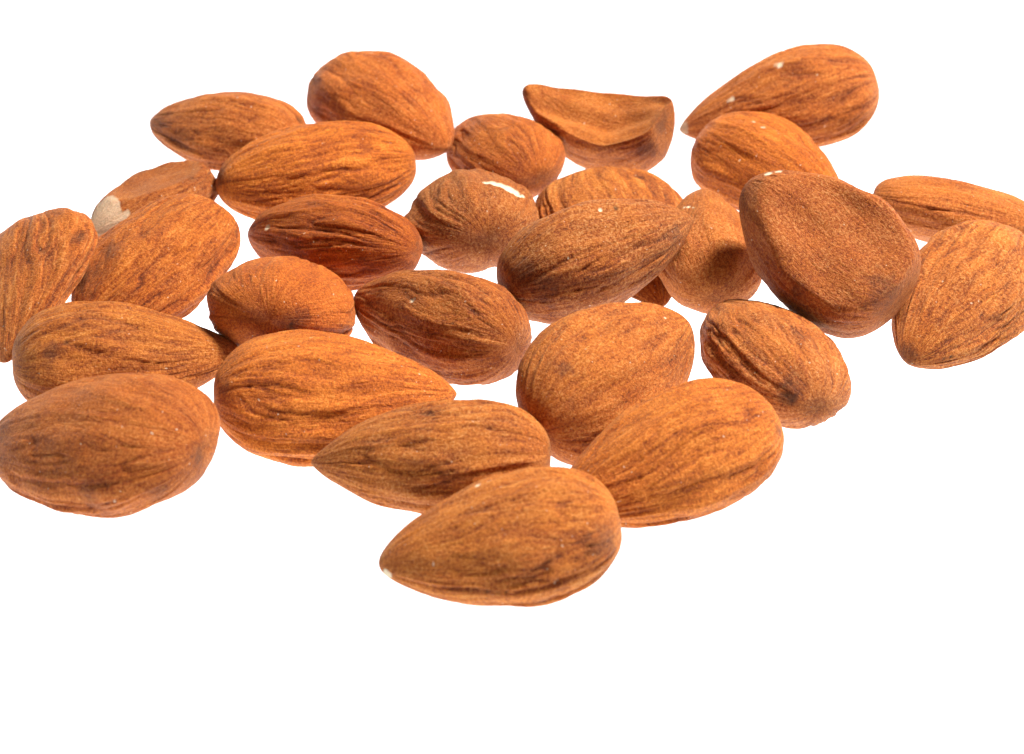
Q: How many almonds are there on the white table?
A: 28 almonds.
